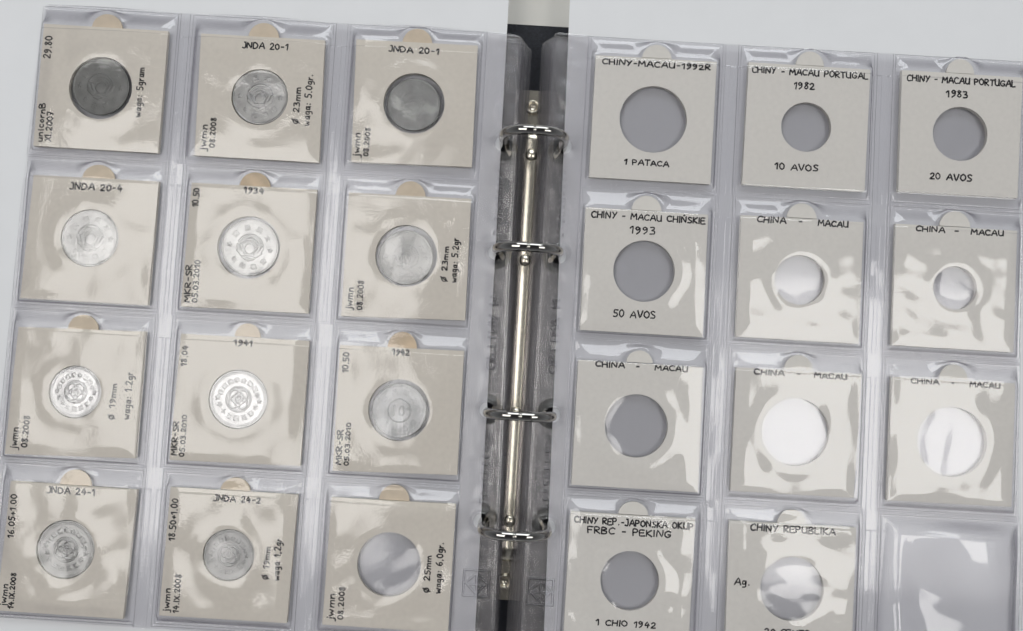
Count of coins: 11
